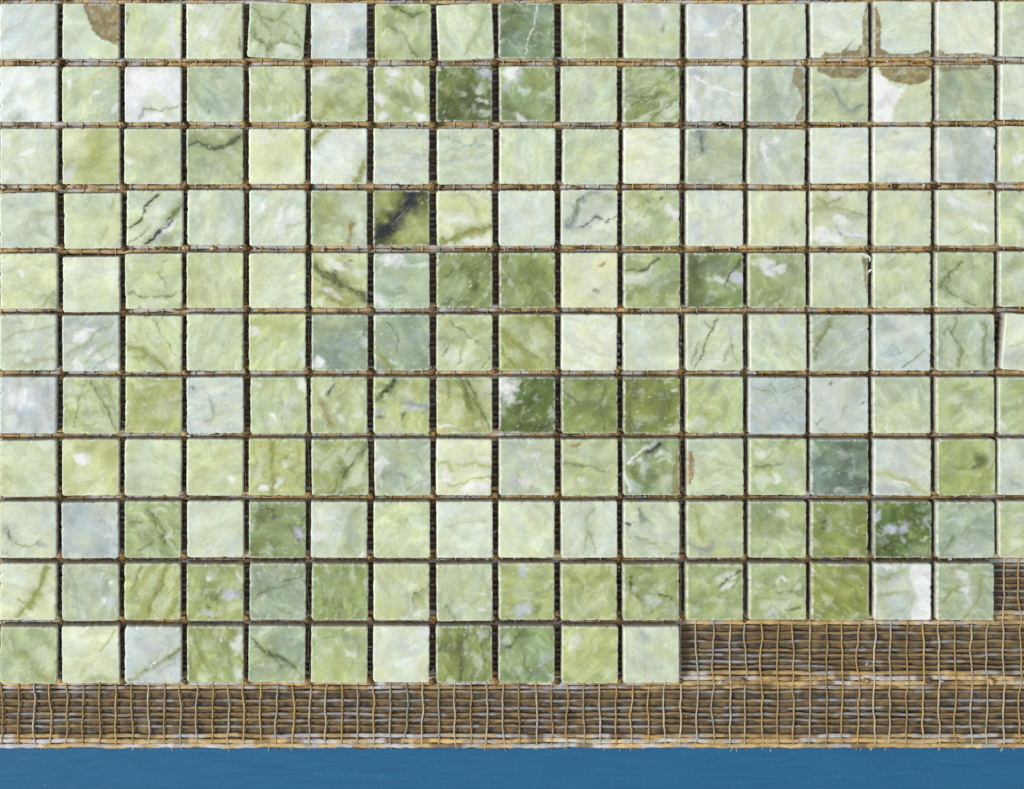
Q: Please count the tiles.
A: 180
